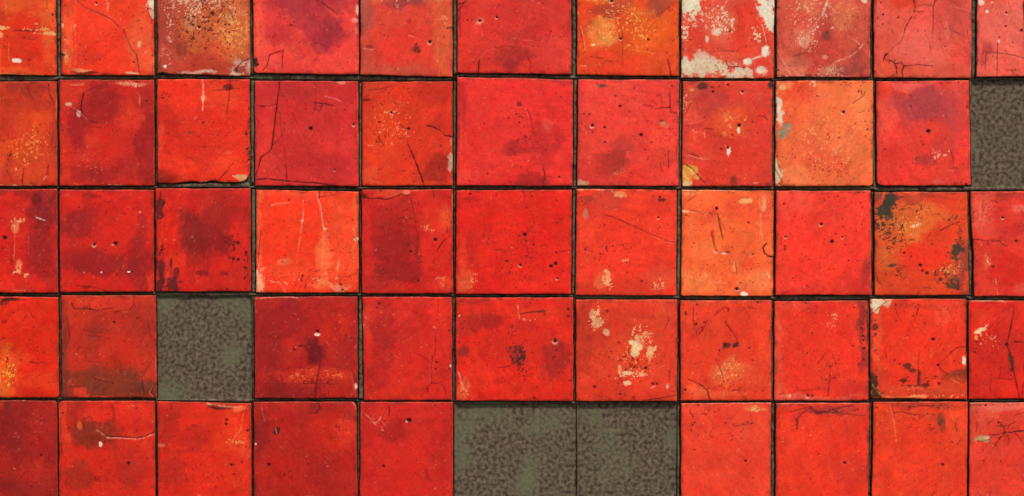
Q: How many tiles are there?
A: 51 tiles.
